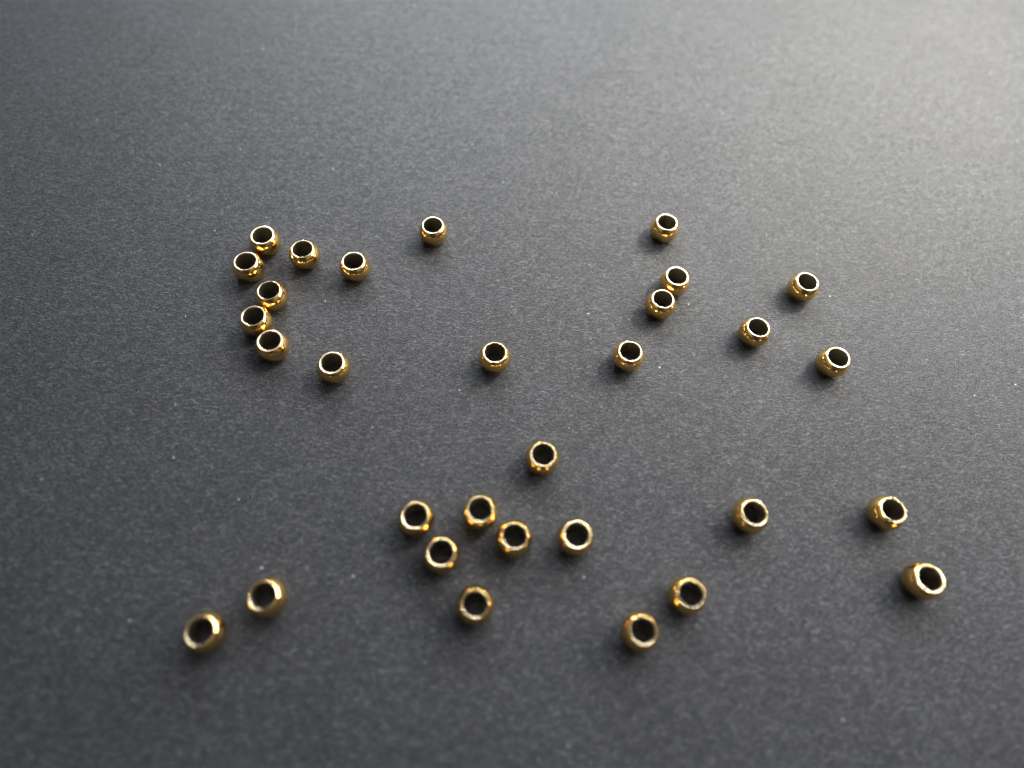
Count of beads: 31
